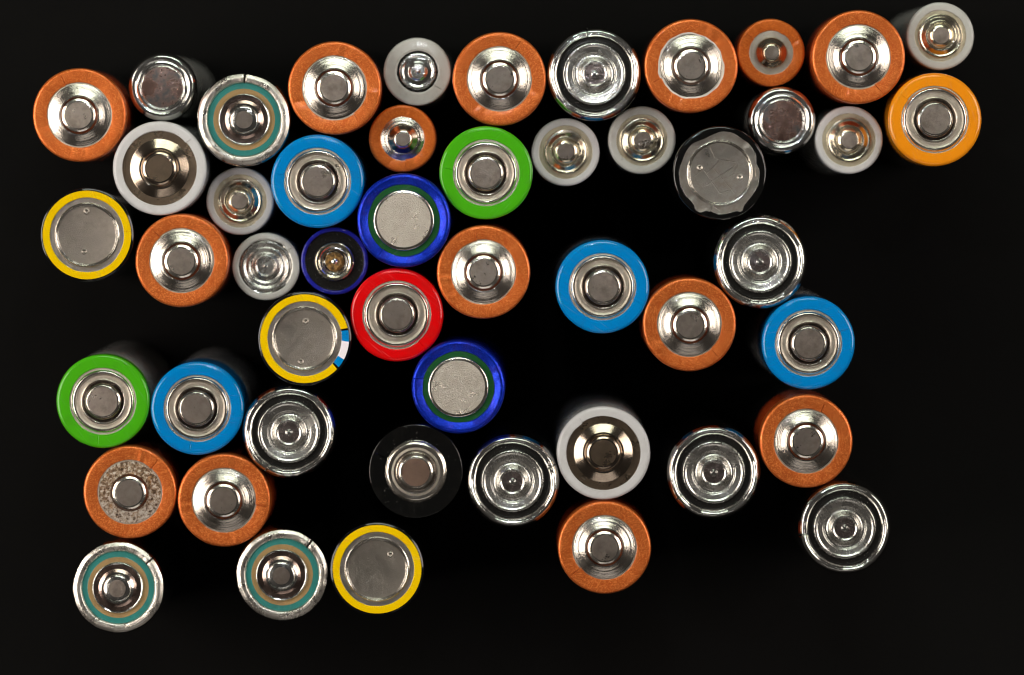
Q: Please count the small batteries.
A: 12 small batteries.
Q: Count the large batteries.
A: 38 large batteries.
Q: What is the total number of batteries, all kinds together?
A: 50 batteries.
